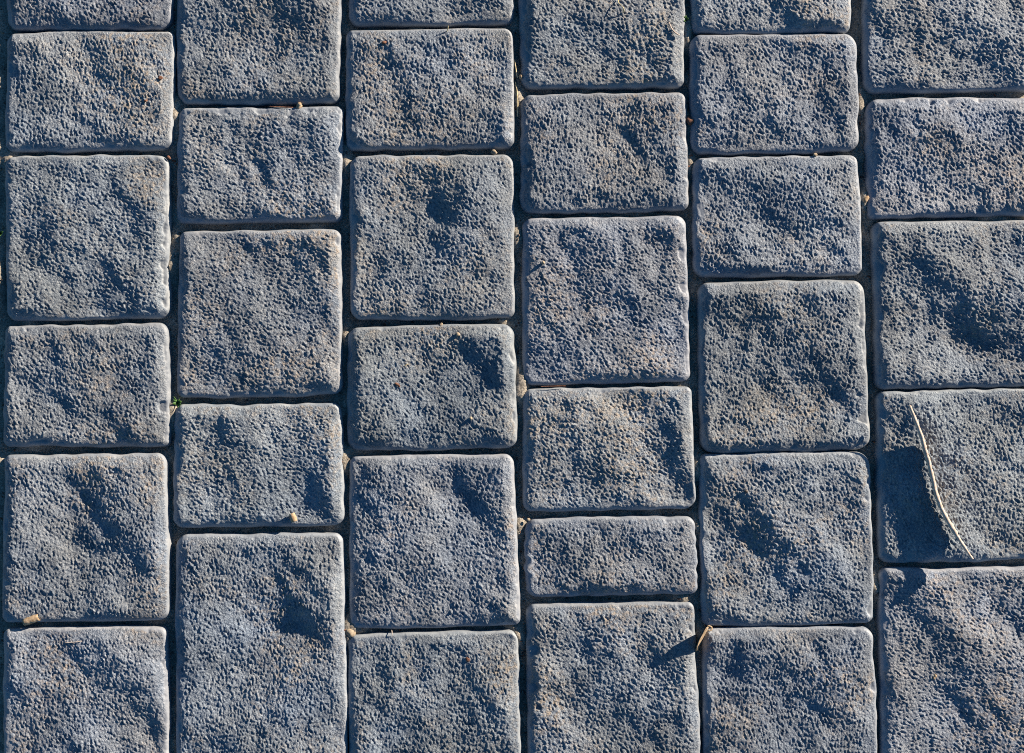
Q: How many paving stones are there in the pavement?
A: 34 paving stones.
